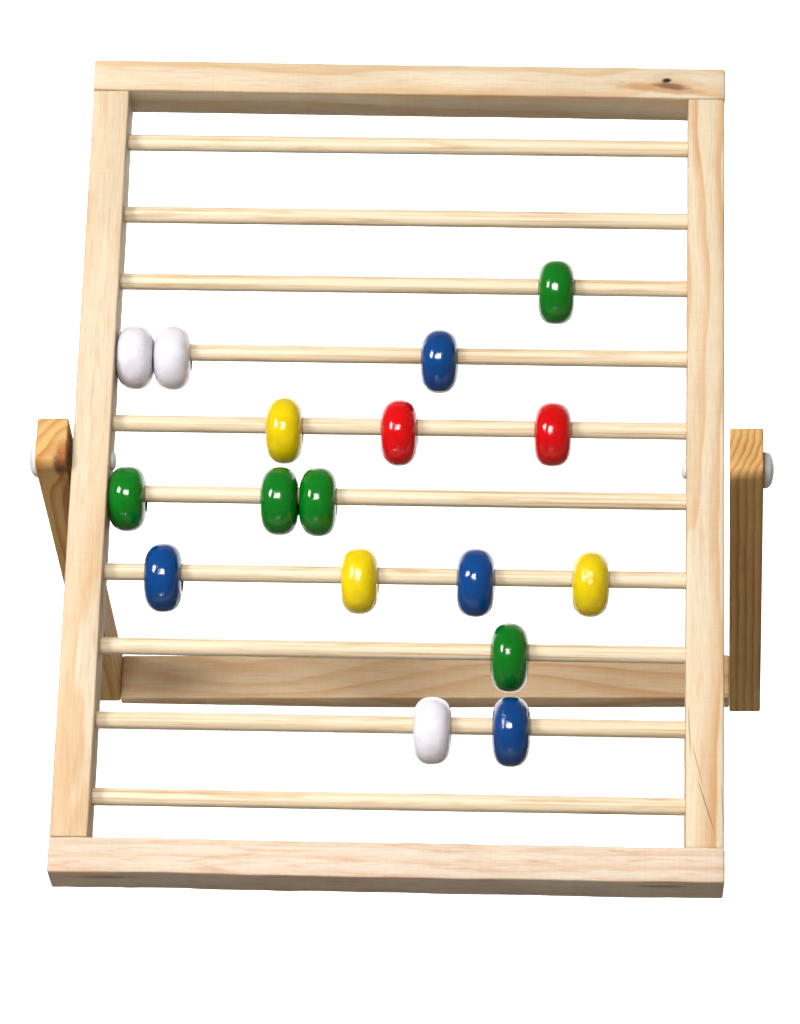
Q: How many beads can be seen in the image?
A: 17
